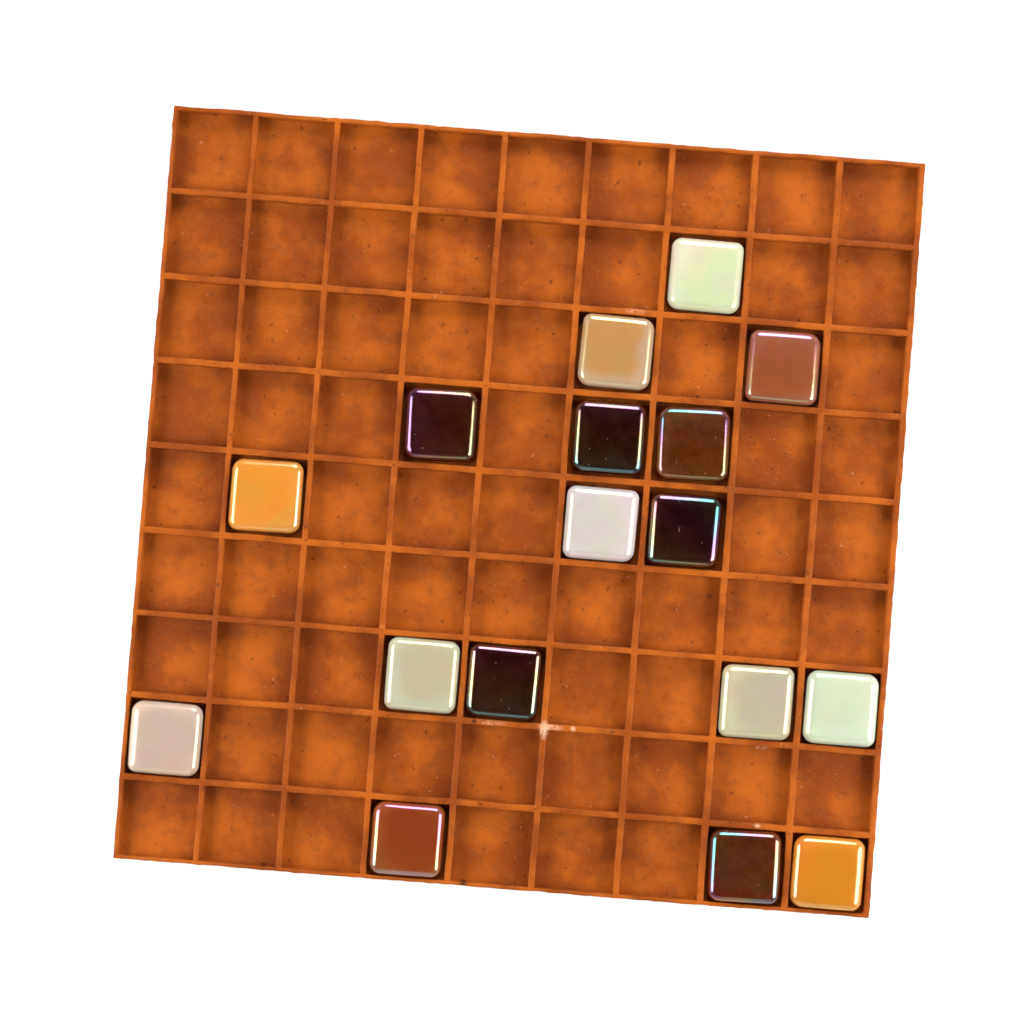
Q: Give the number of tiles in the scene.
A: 17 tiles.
